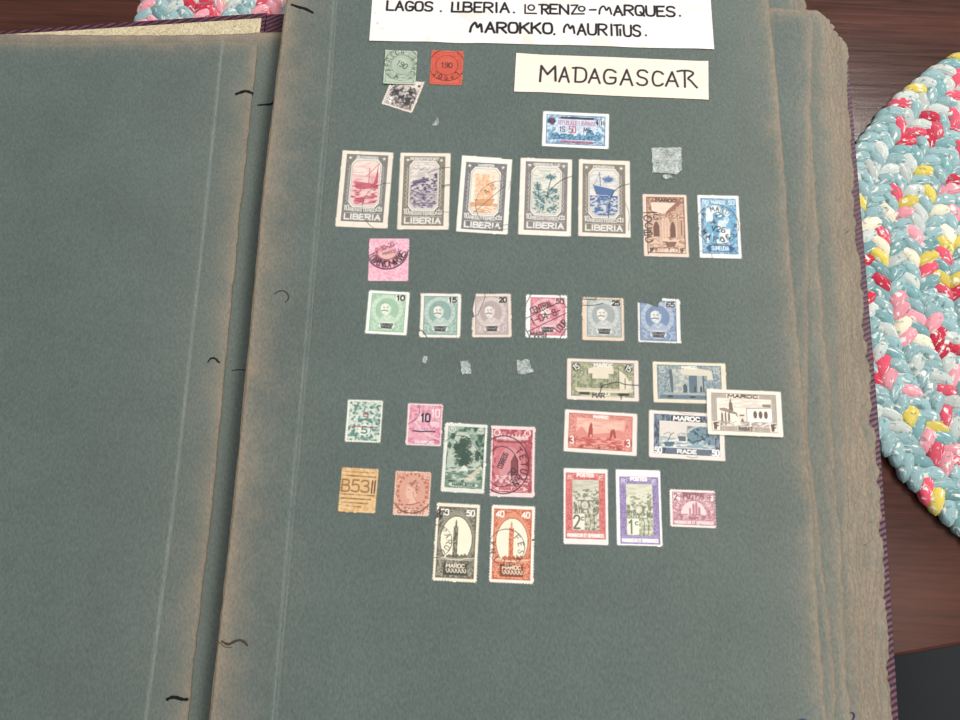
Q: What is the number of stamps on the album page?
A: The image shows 34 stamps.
